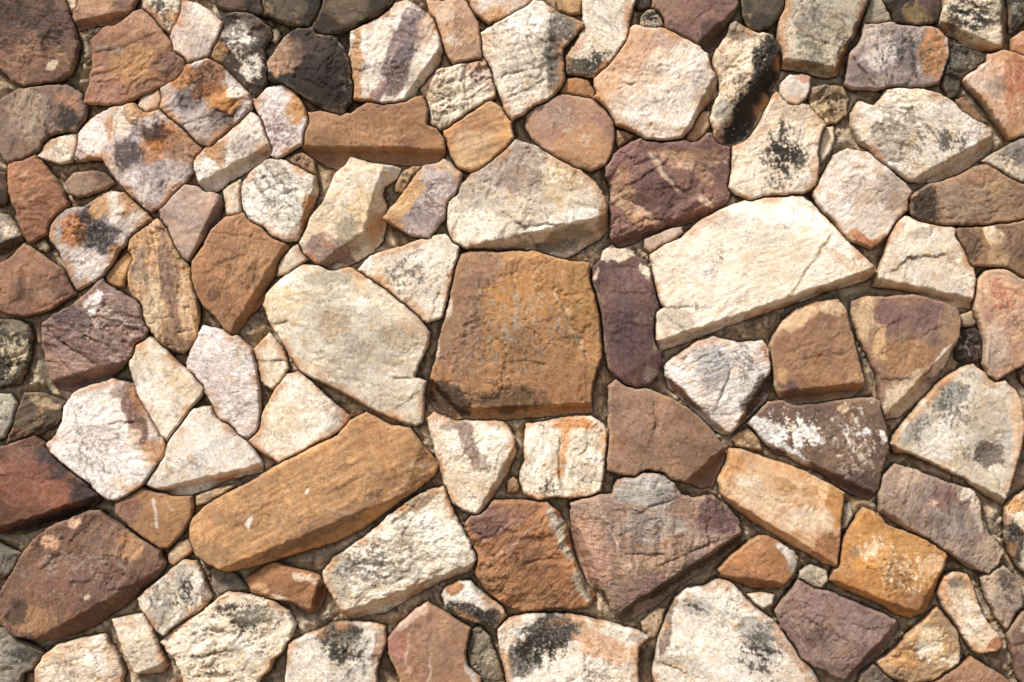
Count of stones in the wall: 147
